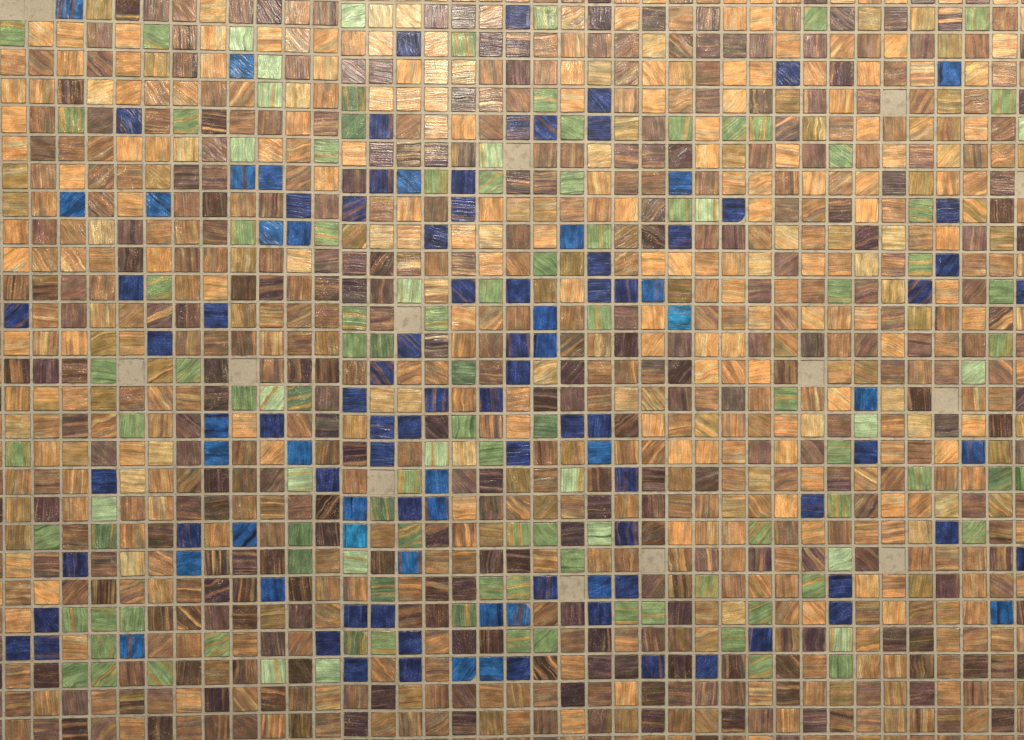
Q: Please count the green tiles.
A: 112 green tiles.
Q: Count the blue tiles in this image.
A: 110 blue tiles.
